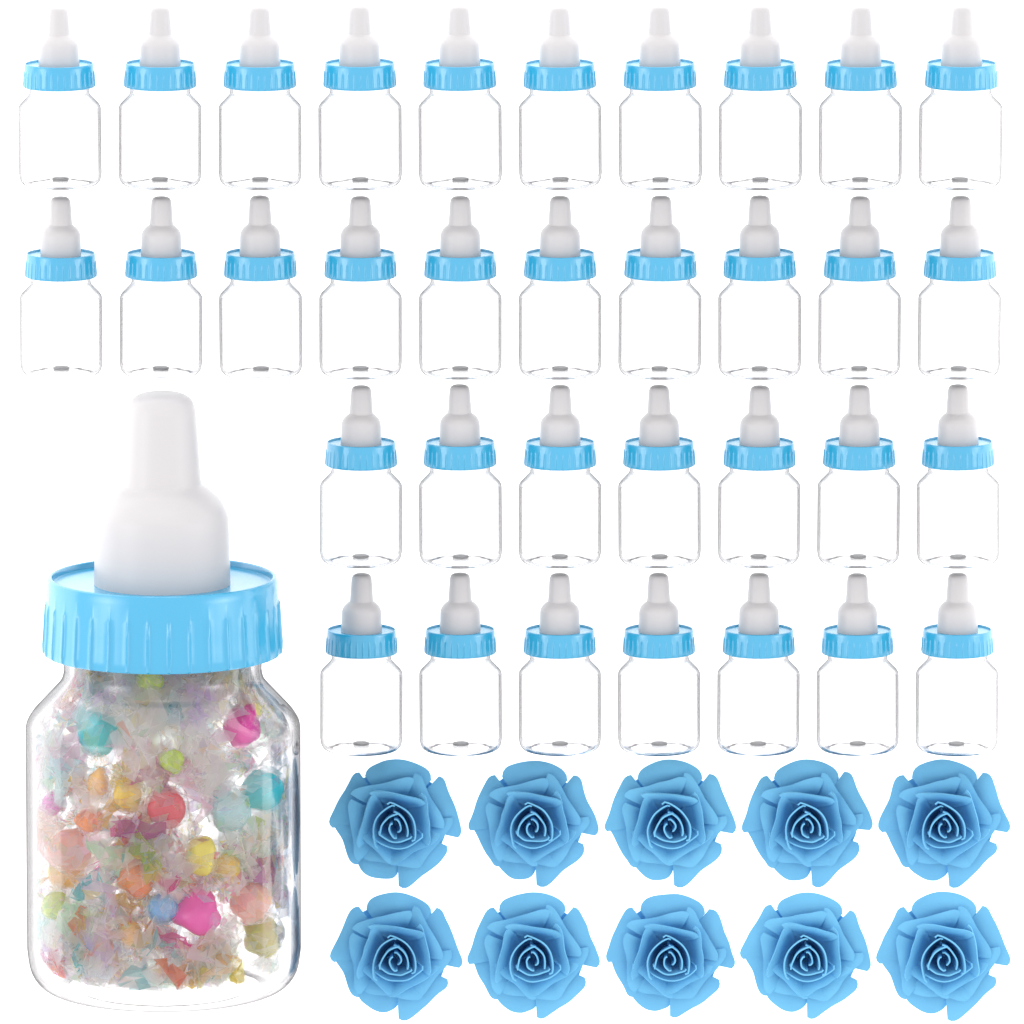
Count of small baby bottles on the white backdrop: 34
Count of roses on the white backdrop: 10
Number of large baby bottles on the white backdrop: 1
